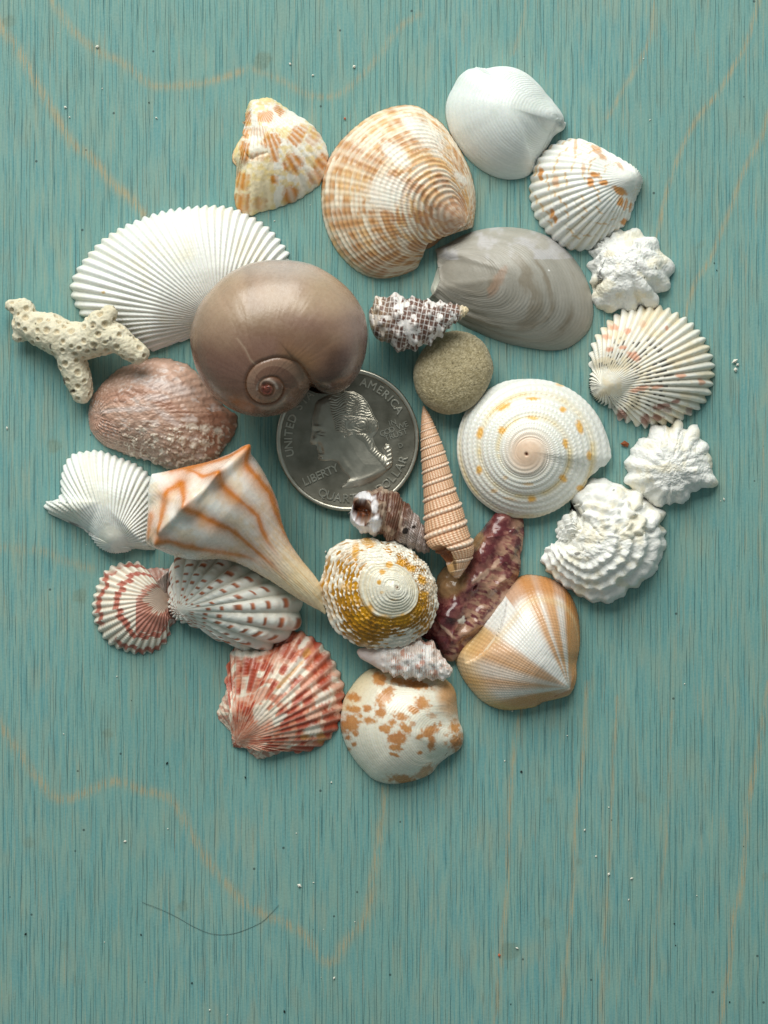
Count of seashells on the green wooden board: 26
